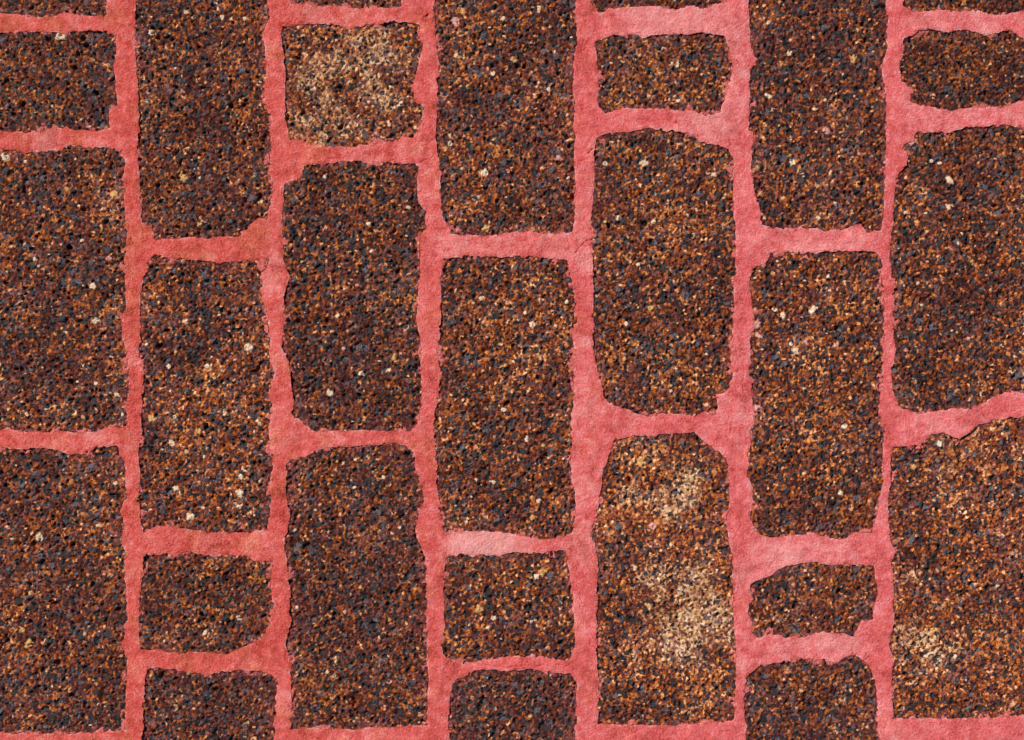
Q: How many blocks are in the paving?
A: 28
